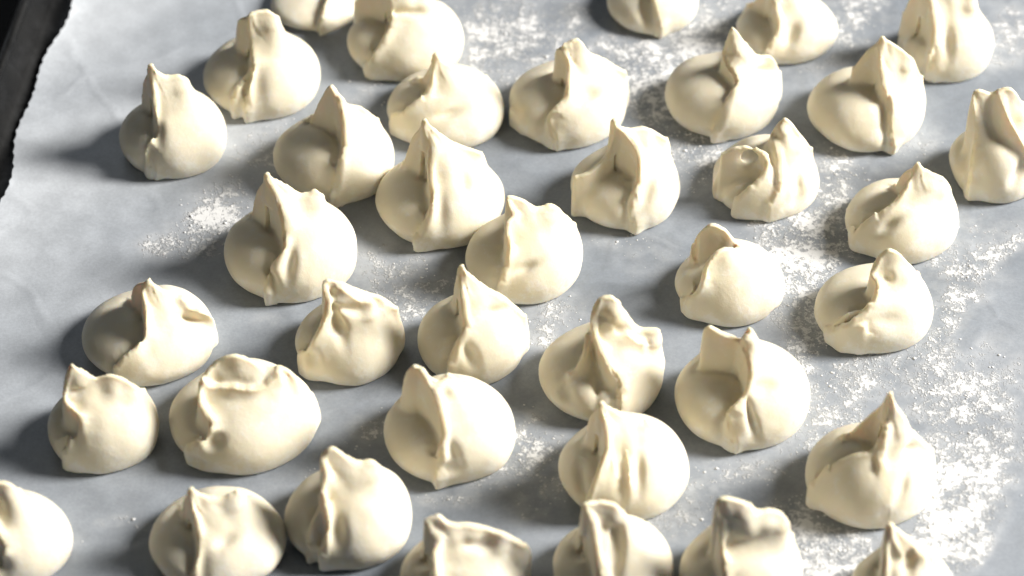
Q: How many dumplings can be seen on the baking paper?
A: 38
